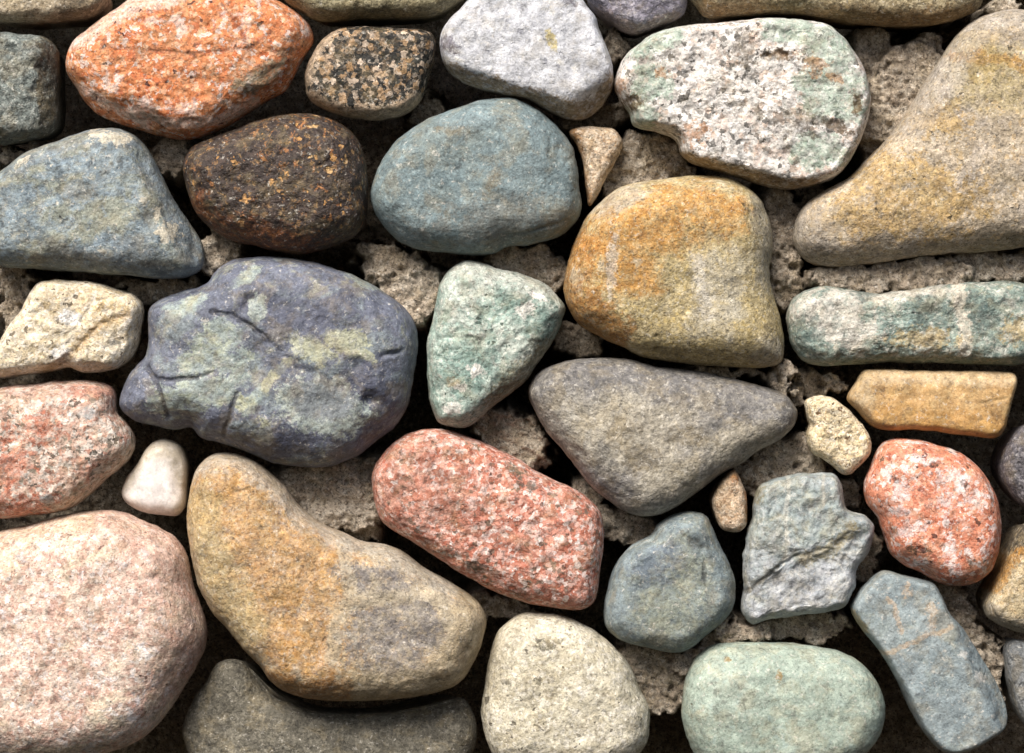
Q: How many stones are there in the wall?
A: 38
